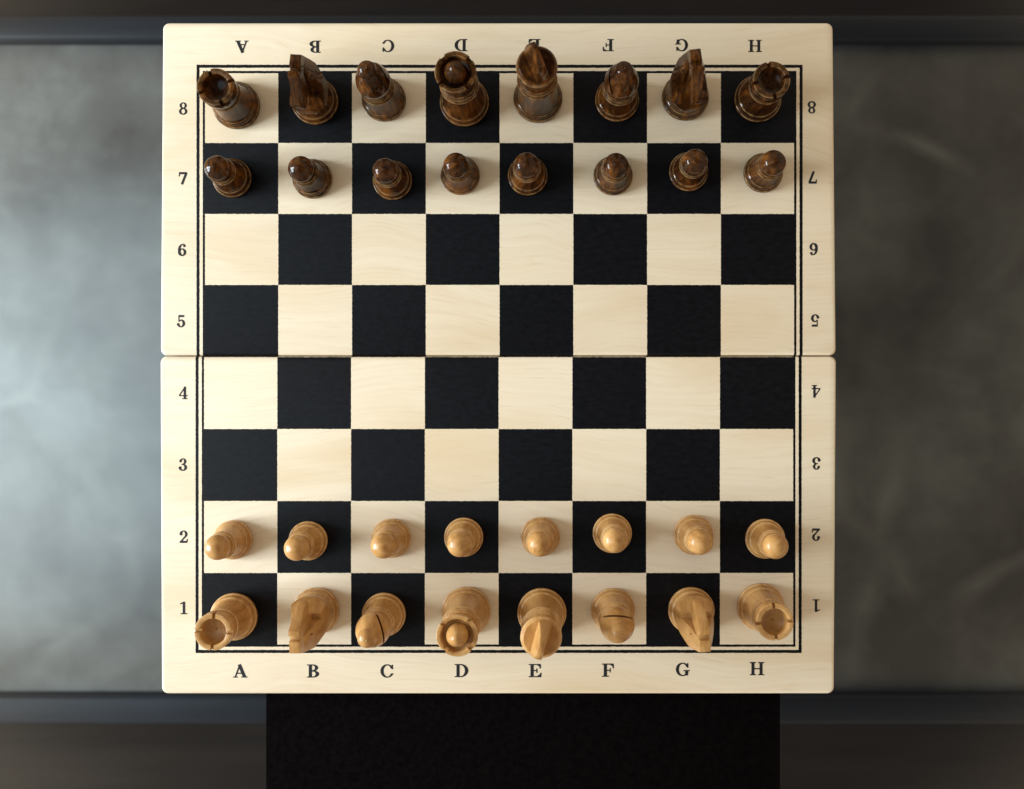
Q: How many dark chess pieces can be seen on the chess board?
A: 16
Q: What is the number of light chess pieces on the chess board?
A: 16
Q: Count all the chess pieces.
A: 32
